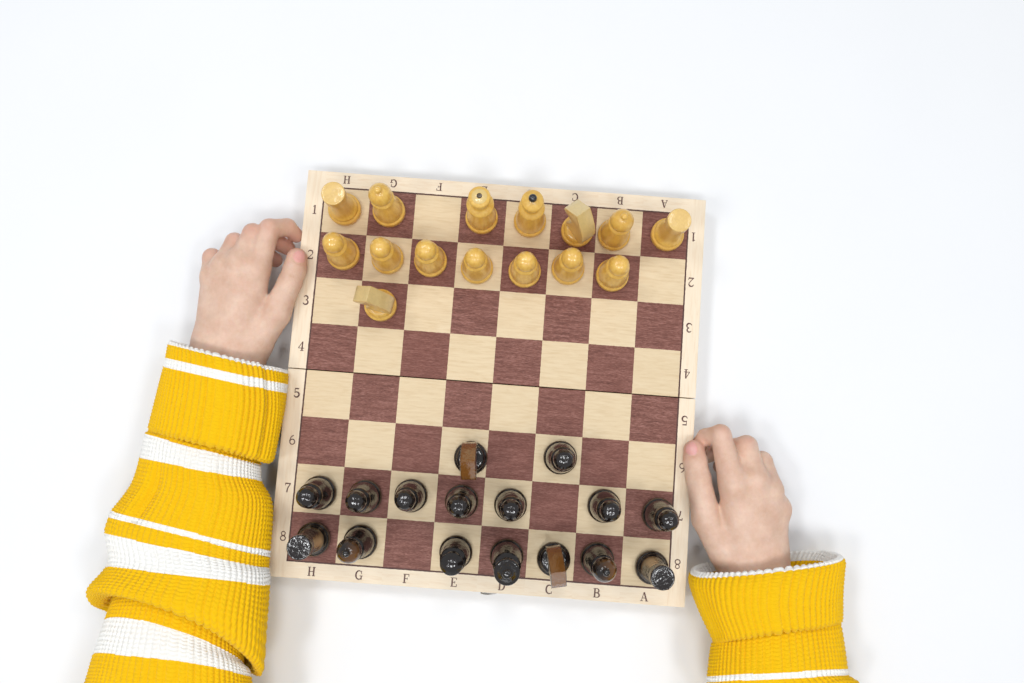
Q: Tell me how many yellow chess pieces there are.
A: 15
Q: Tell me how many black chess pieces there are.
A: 16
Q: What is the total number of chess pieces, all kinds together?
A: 31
